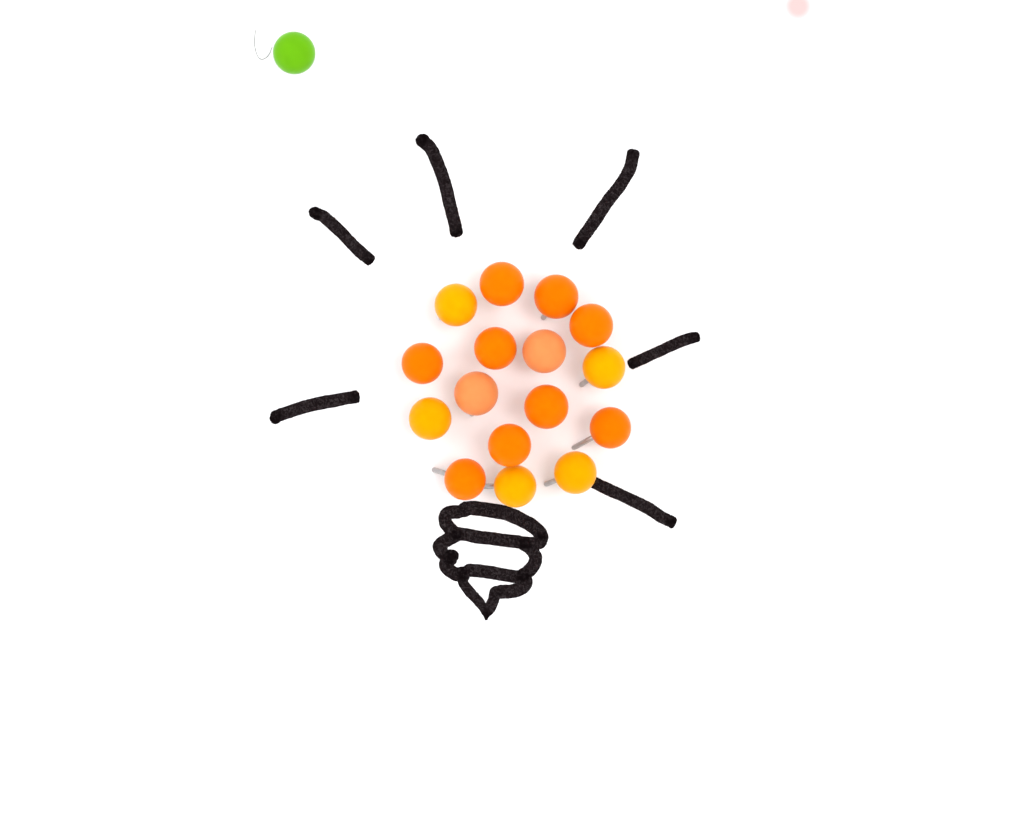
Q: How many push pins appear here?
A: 17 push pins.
